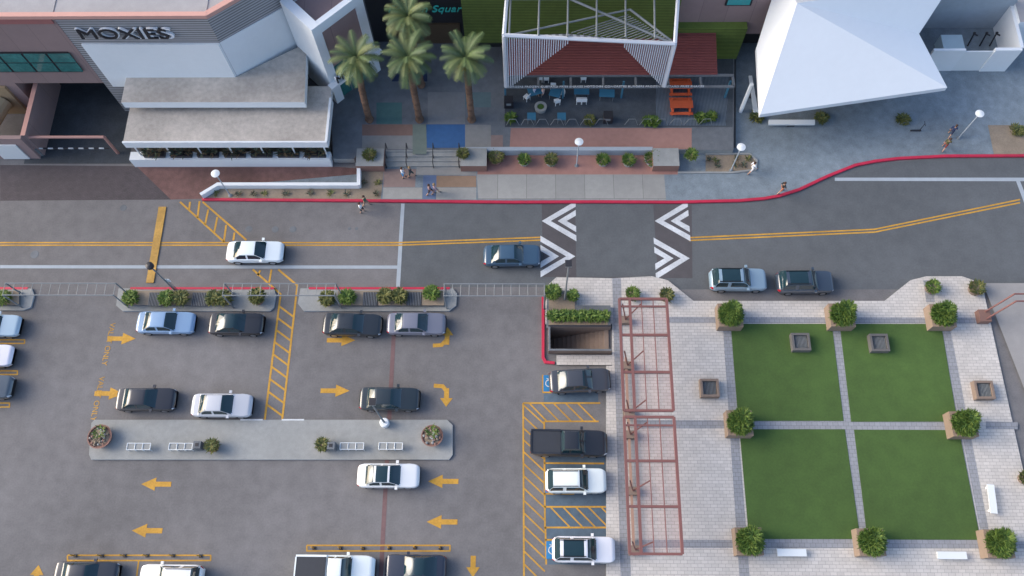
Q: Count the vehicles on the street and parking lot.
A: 23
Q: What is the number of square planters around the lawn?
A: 8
